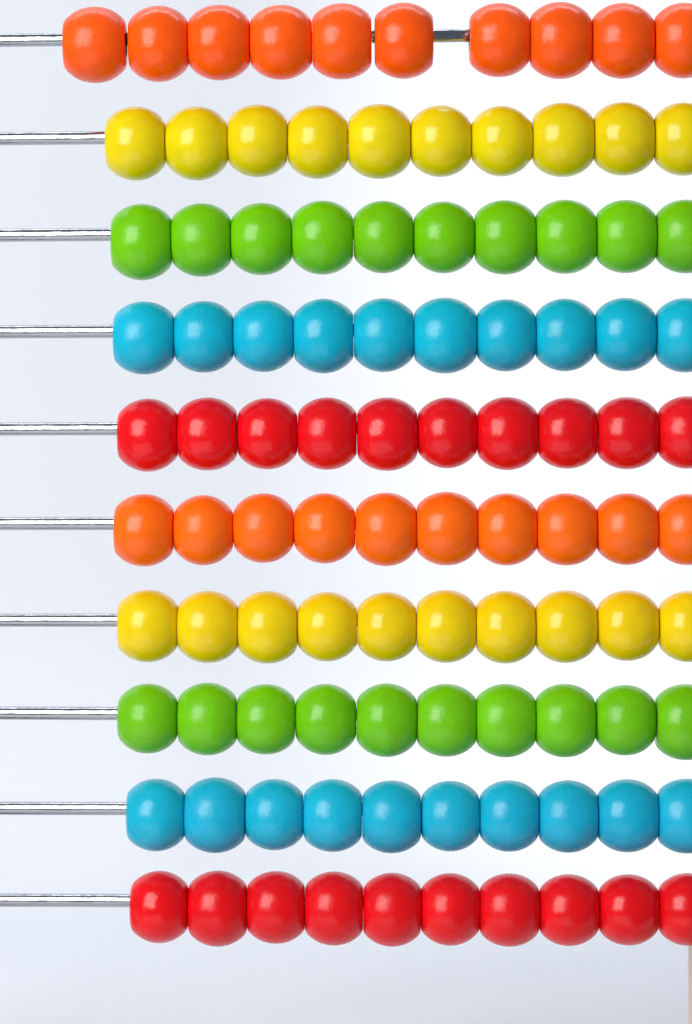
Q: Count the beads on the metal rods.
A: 100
